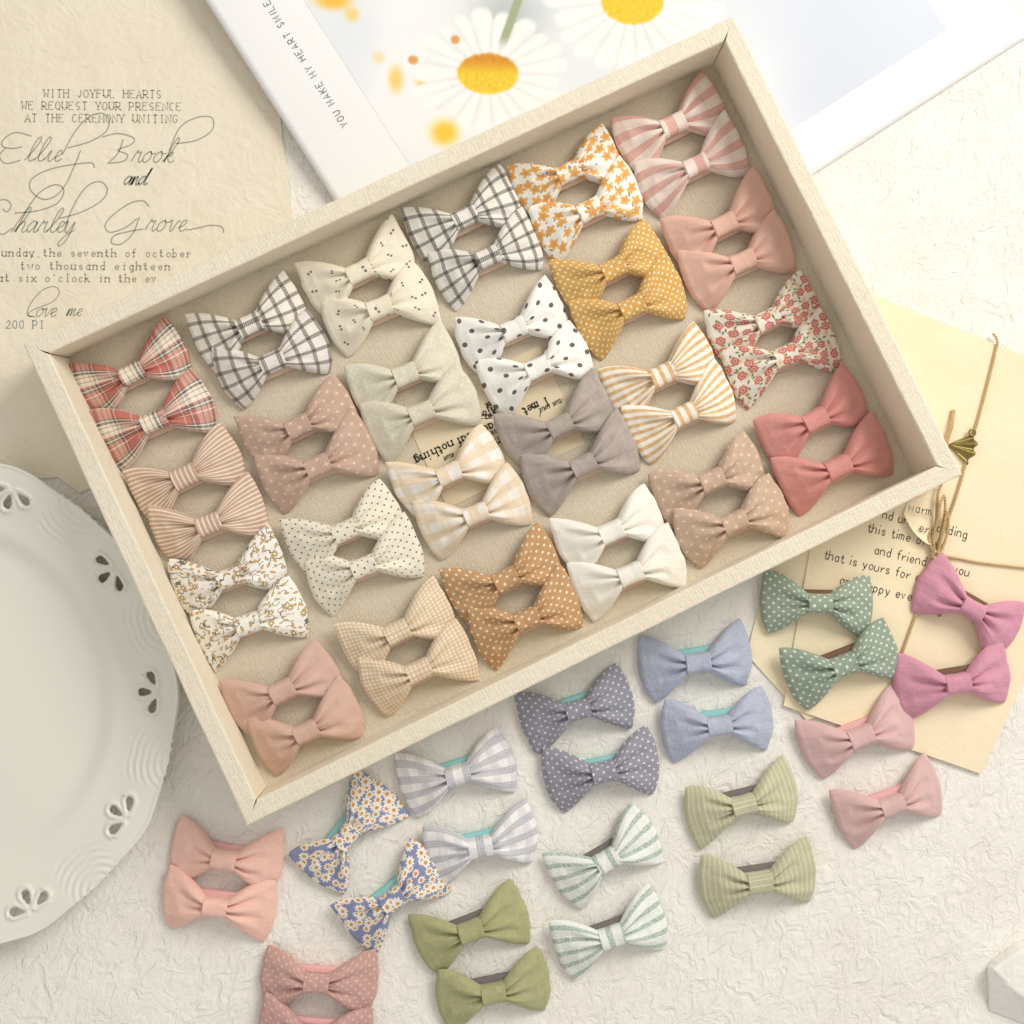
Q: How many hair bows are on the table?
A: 72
